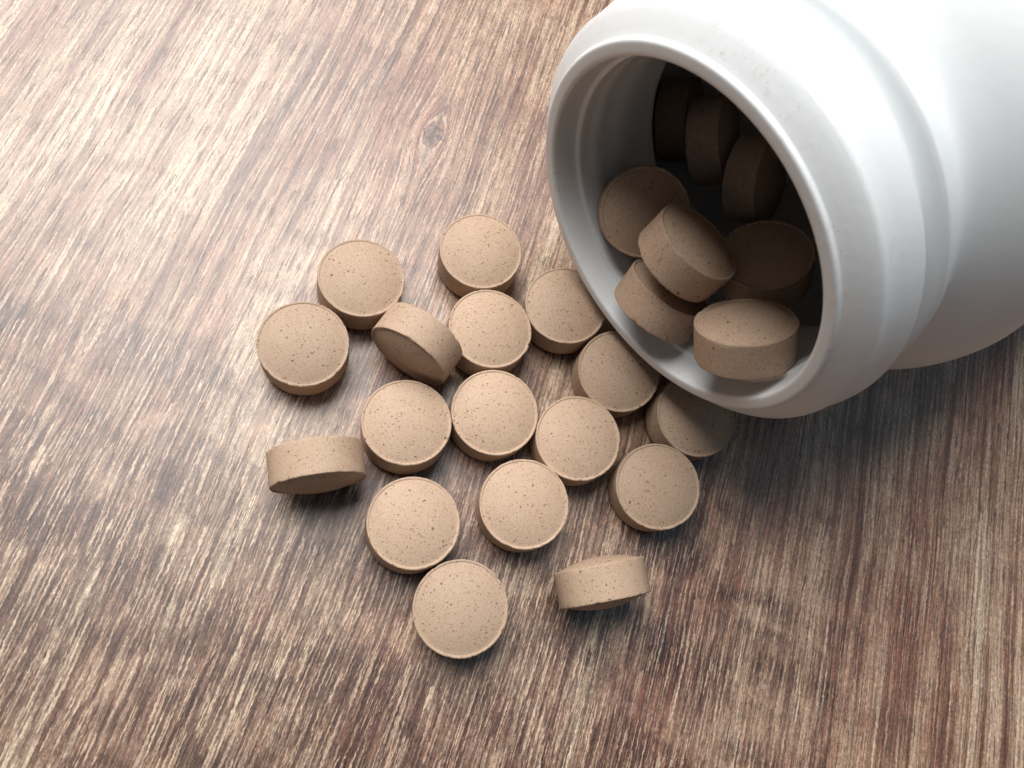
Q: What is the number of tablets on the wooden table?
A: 25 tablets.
